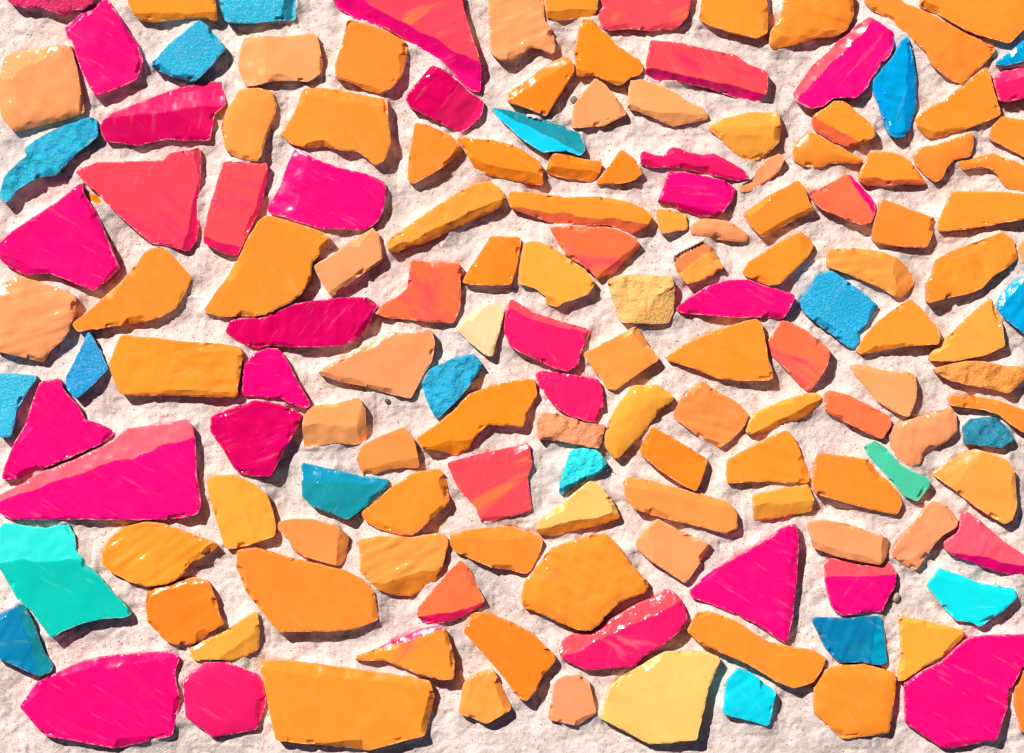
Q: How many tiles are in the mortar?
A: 154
